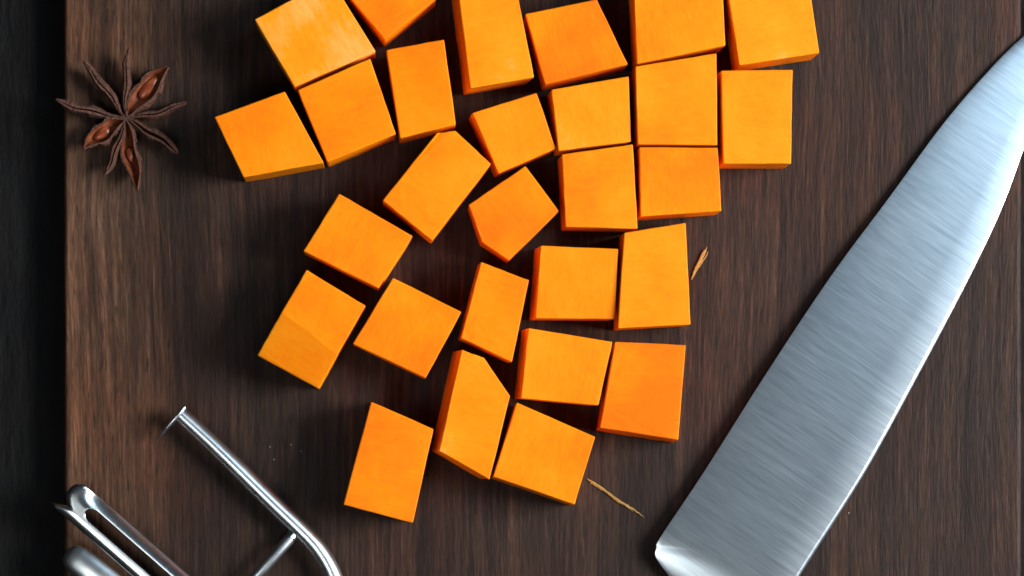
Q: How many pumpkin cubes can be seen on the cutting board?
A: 28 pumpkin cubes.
